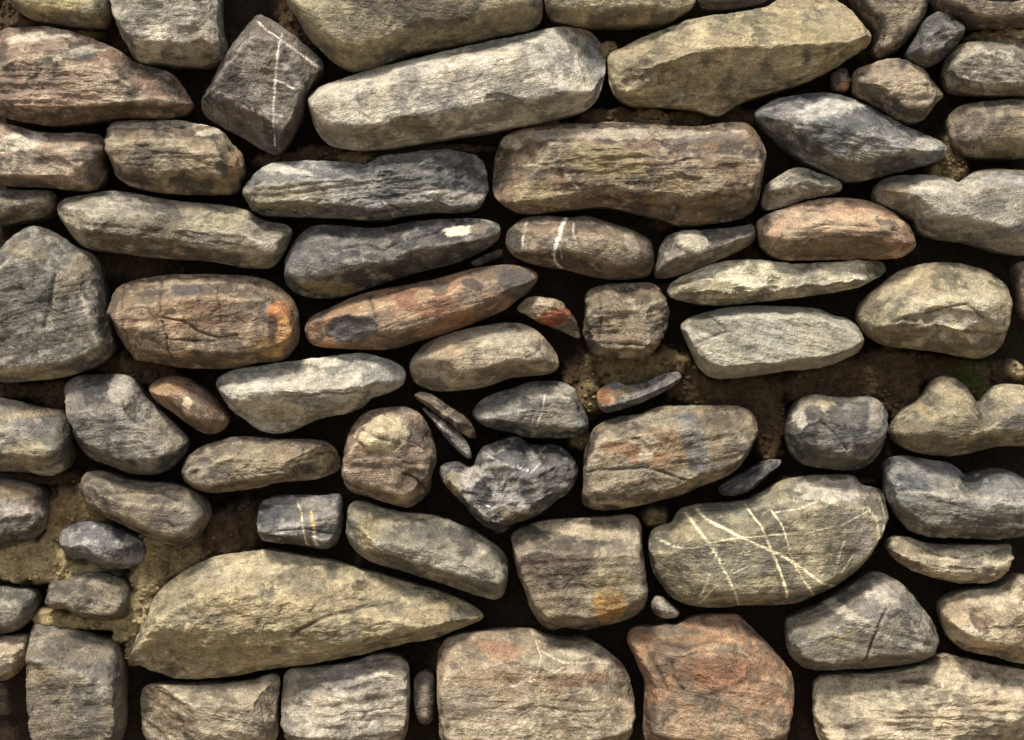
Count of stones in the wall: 78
